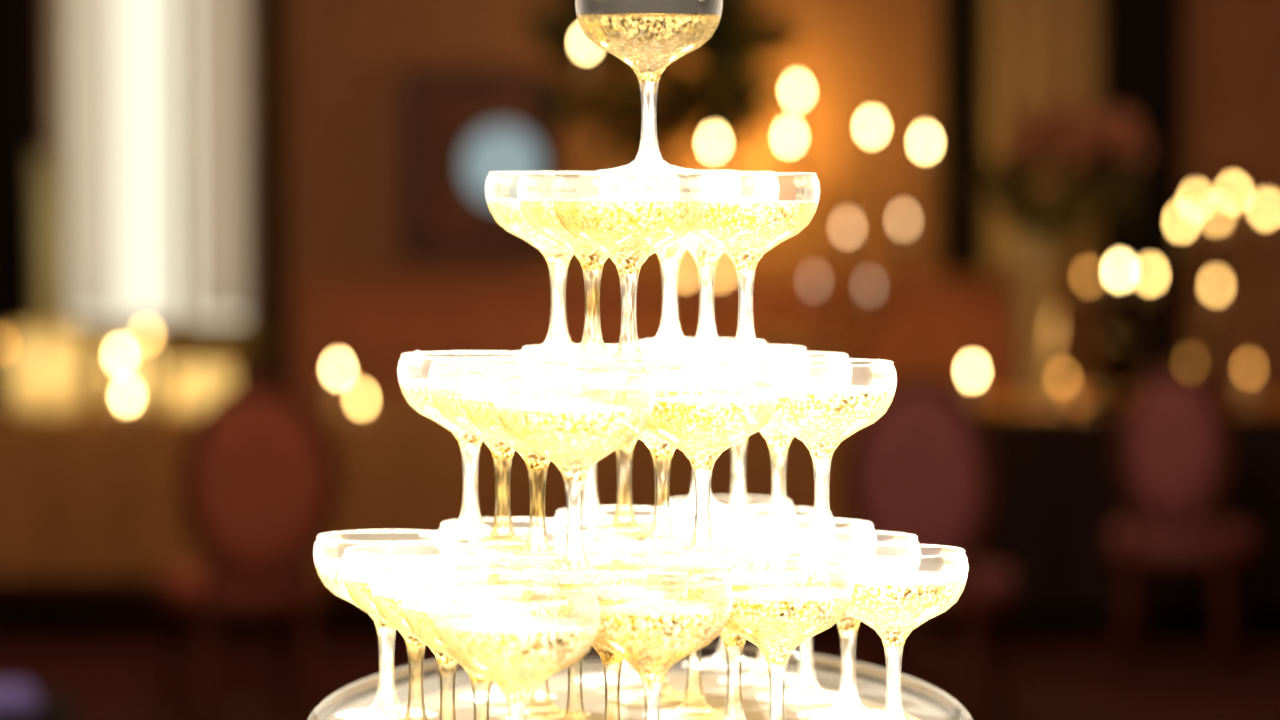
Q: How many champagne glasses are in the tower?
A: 39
